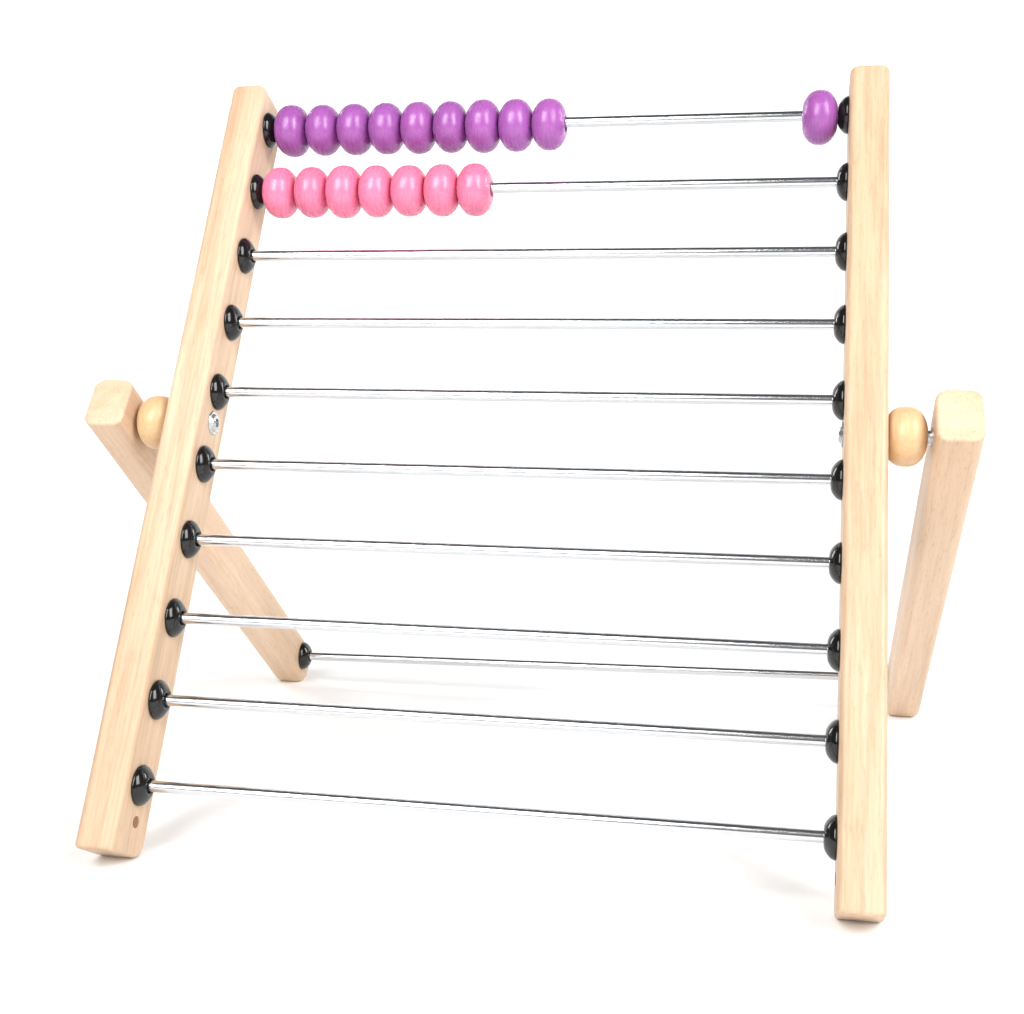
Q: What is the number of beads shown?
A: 17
